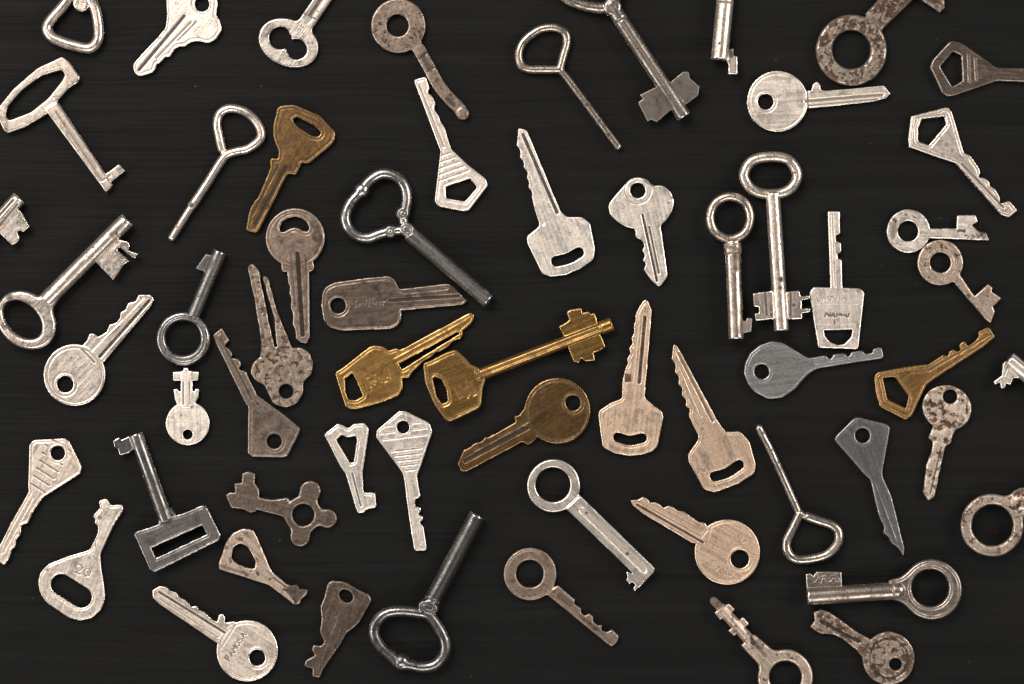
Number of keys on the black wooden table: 60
